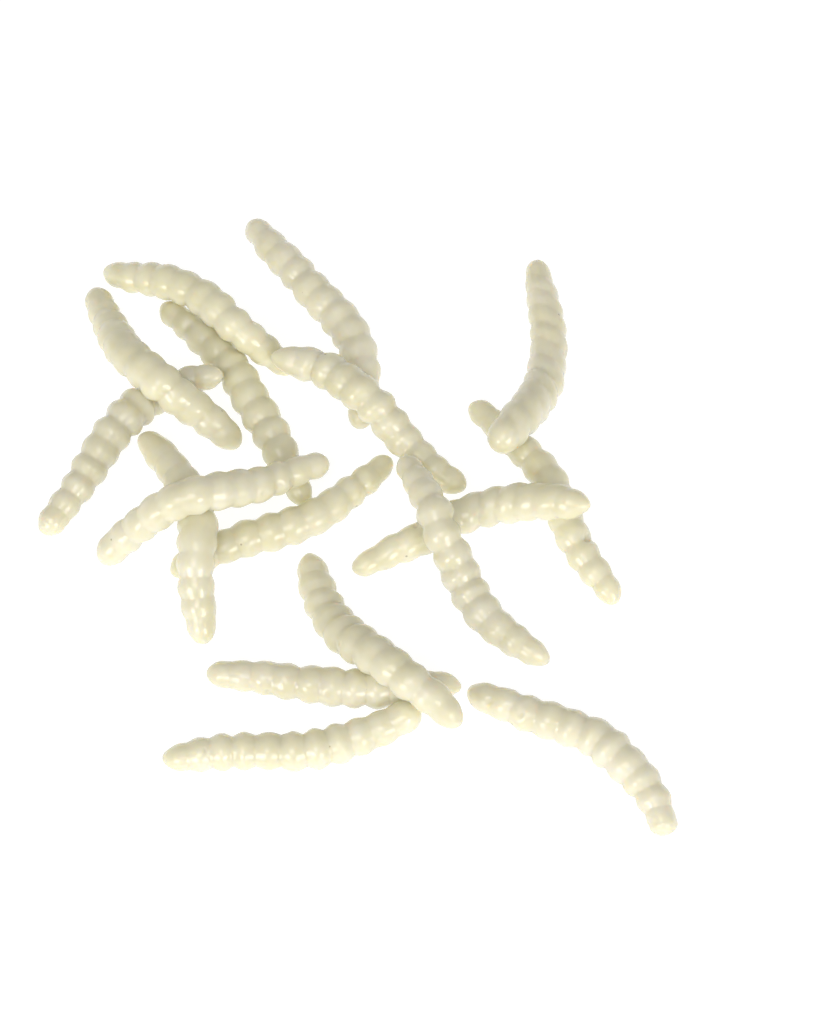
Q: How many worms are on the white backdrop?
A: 17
